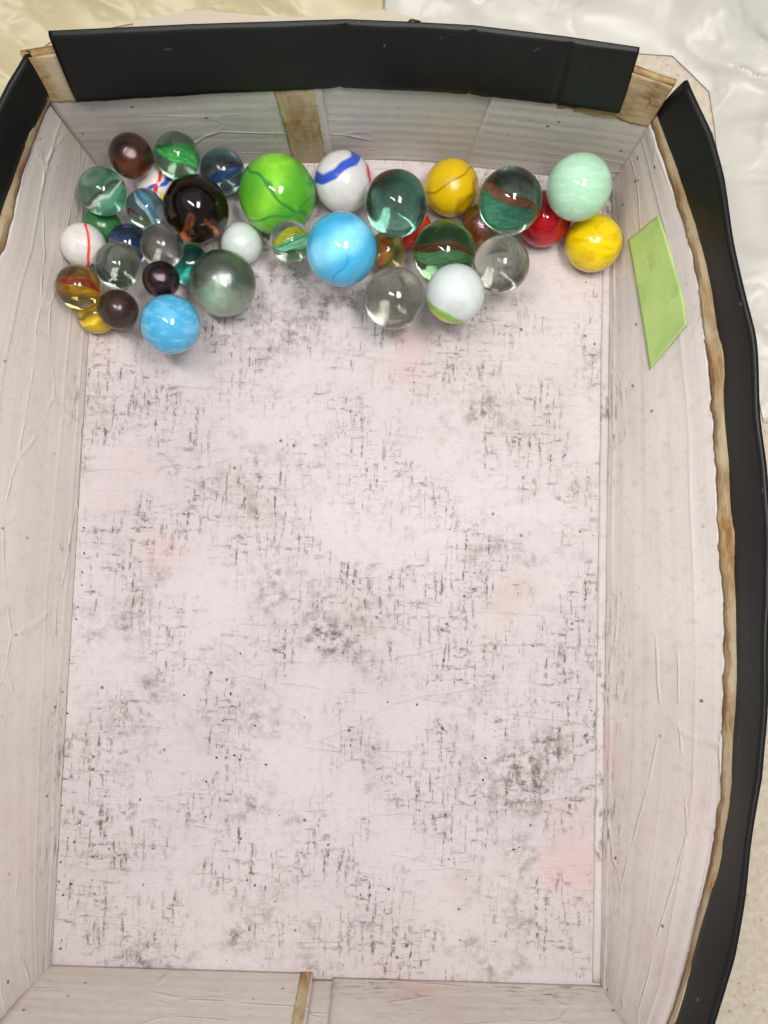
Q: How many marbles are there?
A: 37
